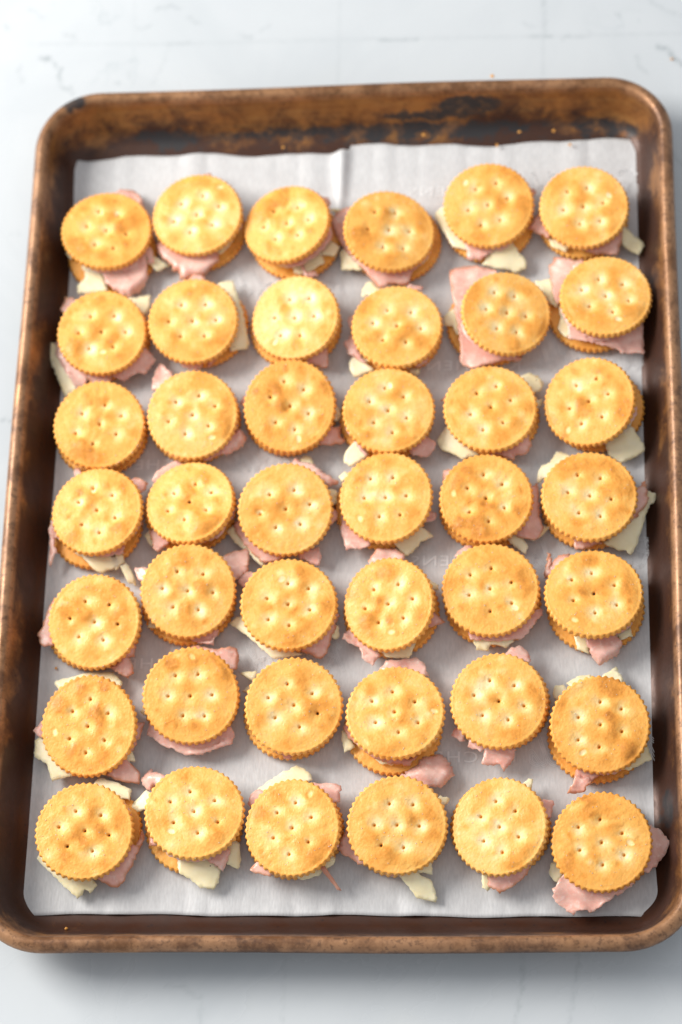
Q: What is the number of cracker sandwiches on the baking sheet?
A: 42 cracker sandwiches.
